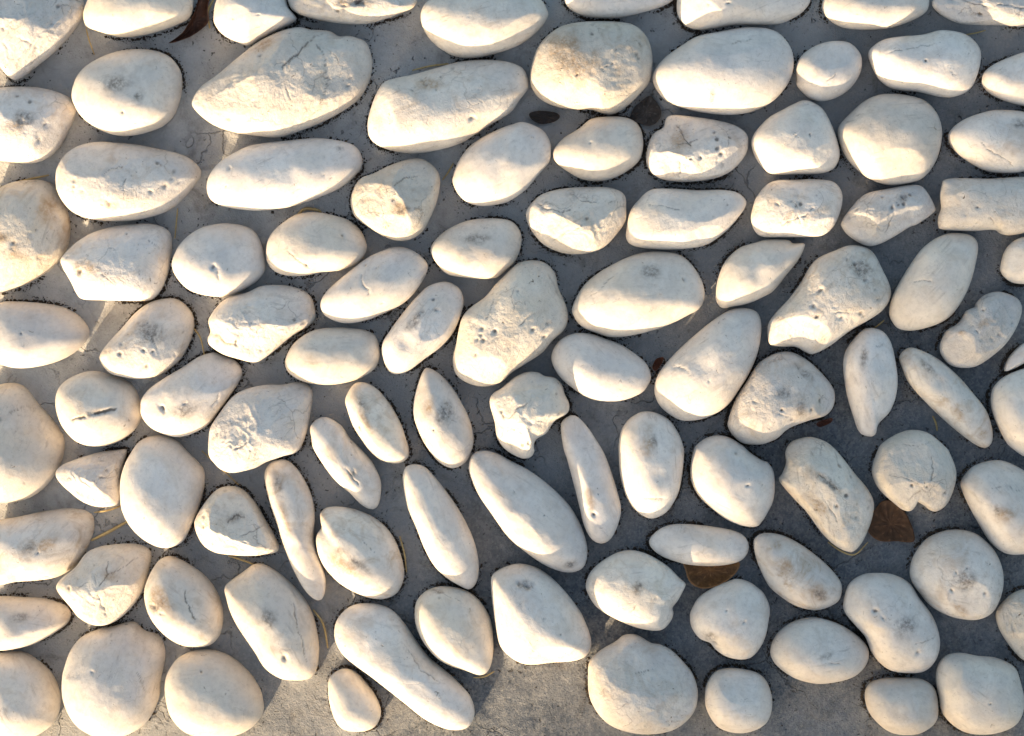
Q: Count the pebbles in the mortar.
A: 102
